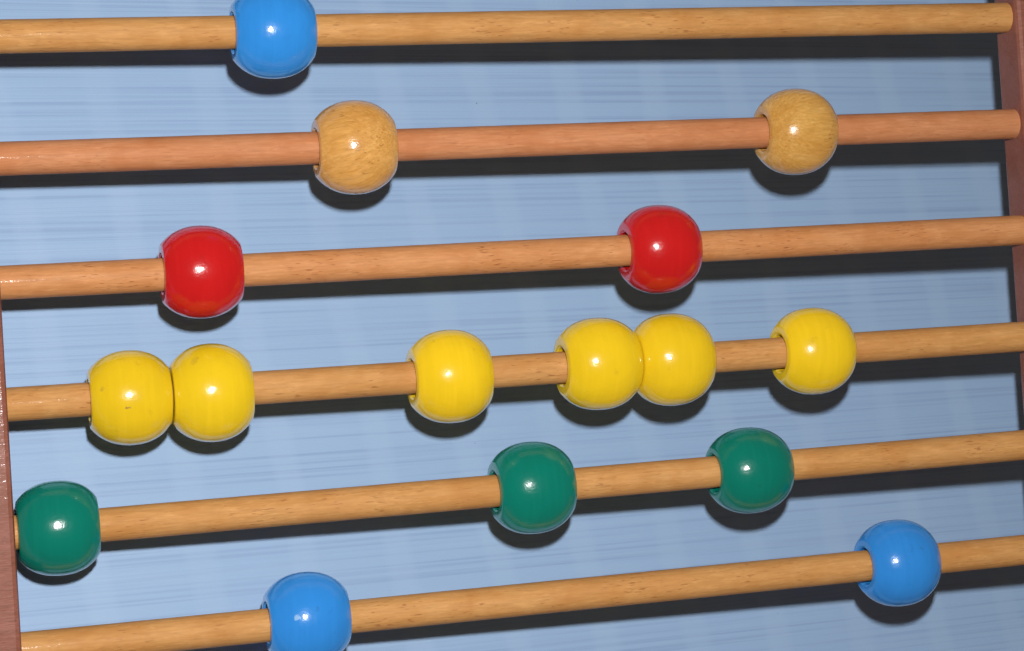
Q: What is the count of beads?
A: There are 16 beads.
